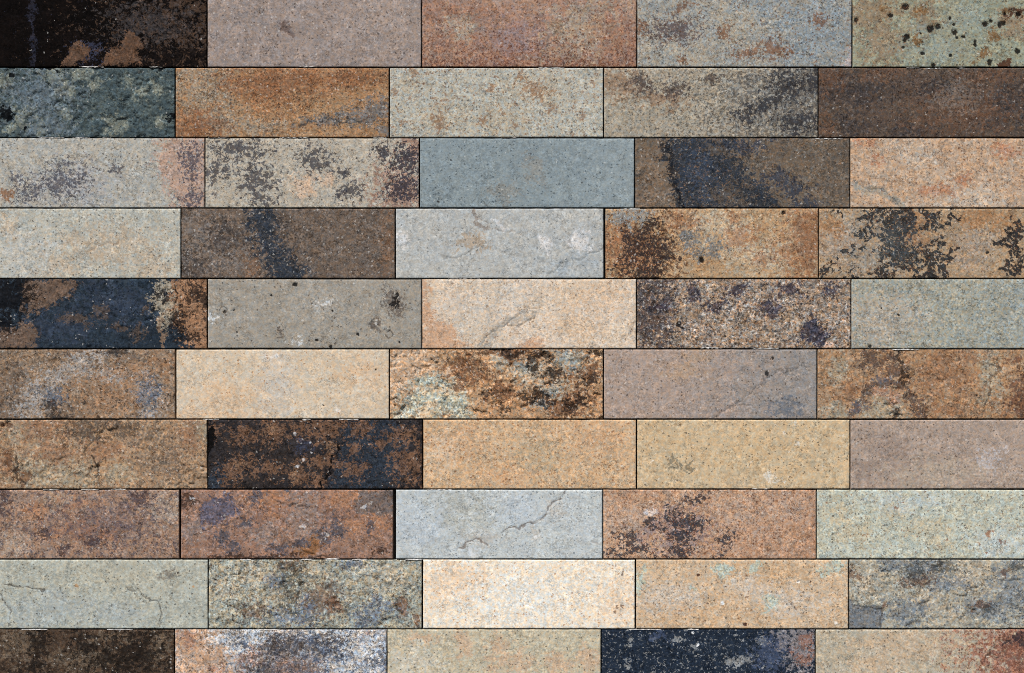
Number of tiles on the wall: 50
